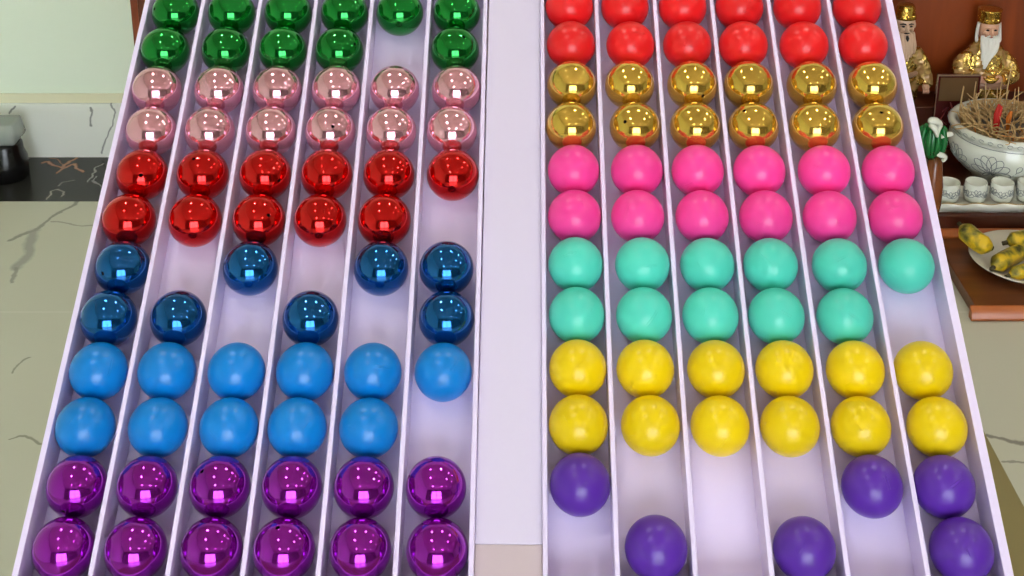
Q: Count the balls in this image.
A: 130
